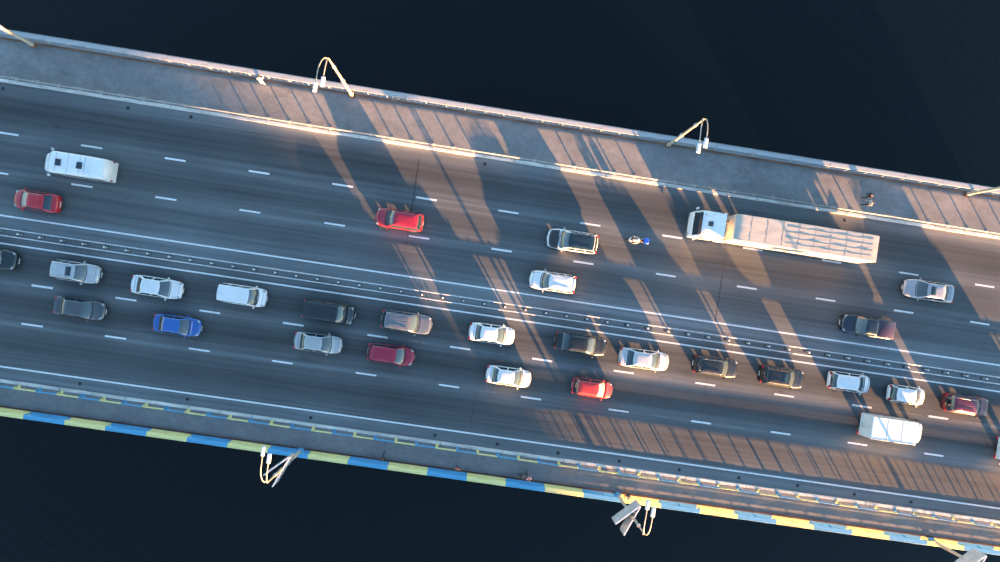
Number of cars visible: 26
